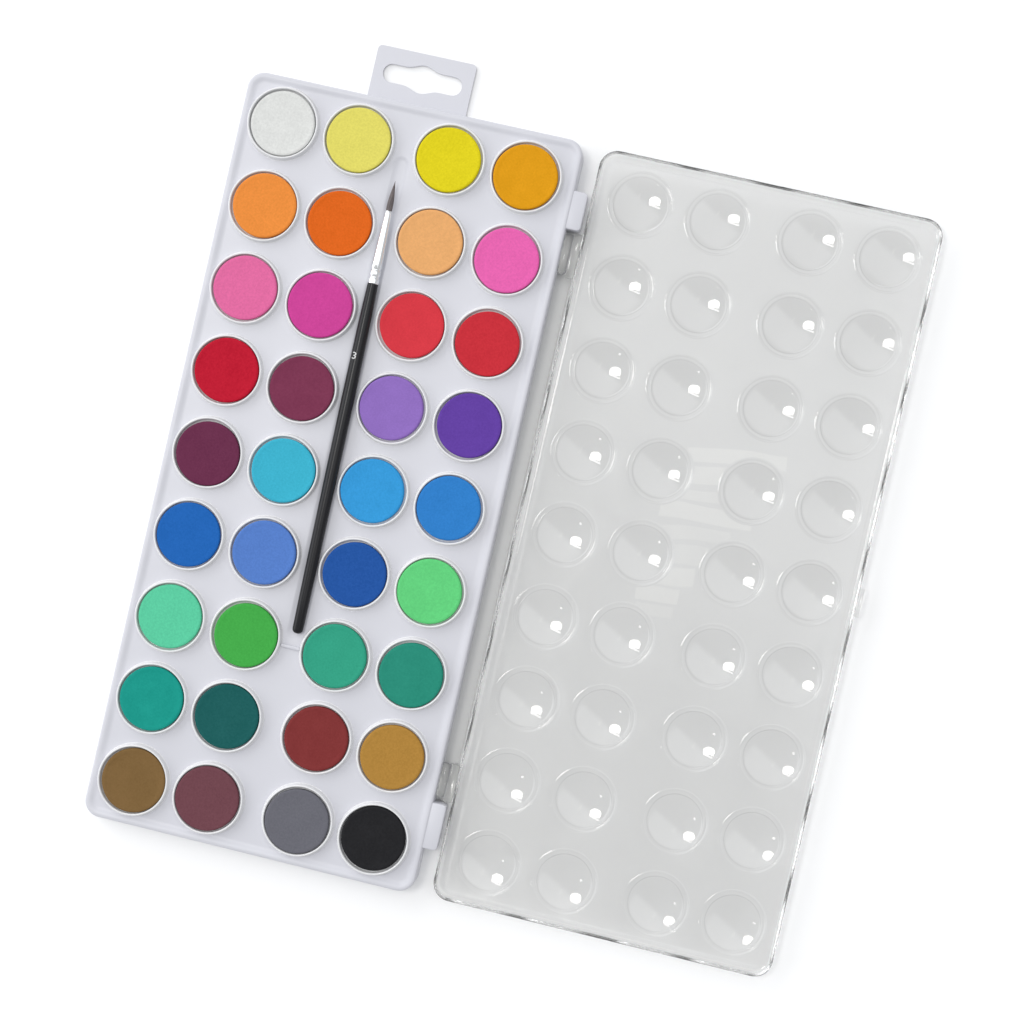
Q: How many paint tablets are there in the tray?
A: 36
